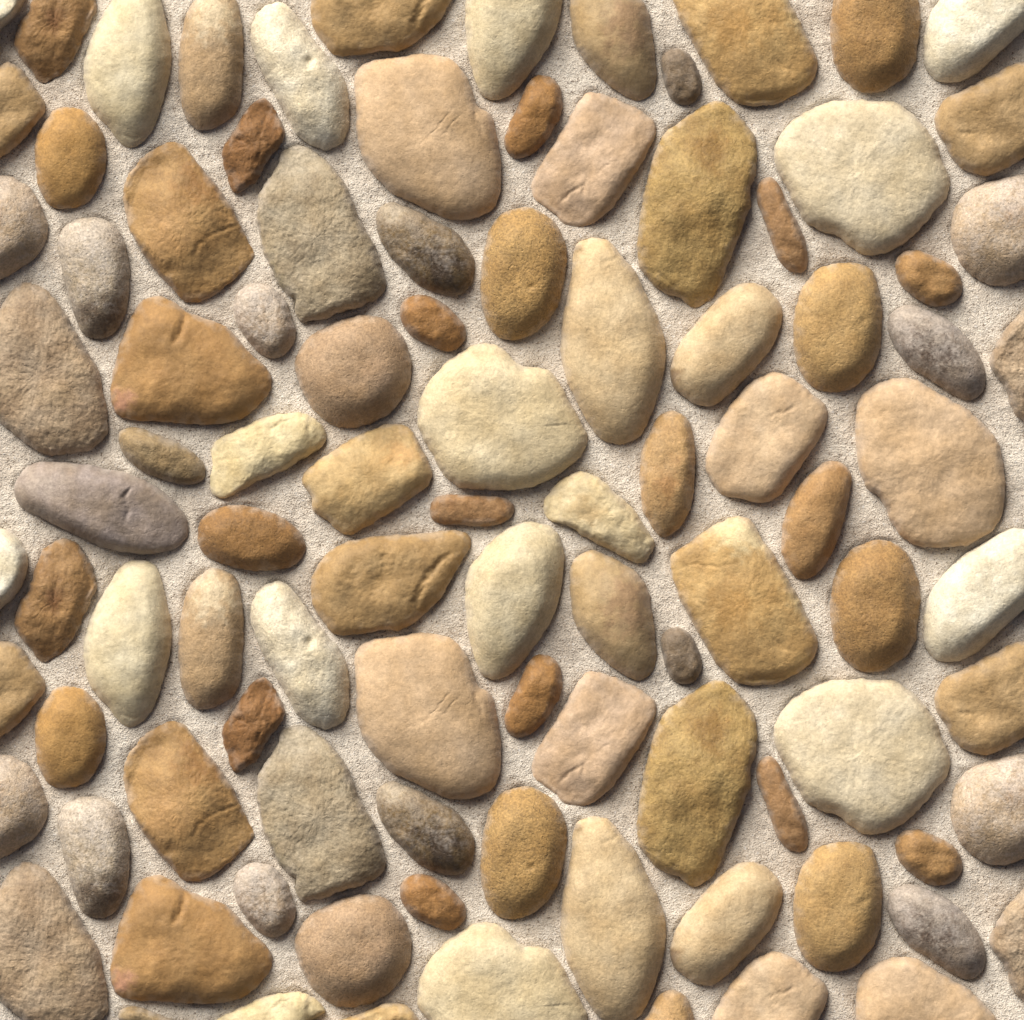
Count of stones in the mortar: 99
